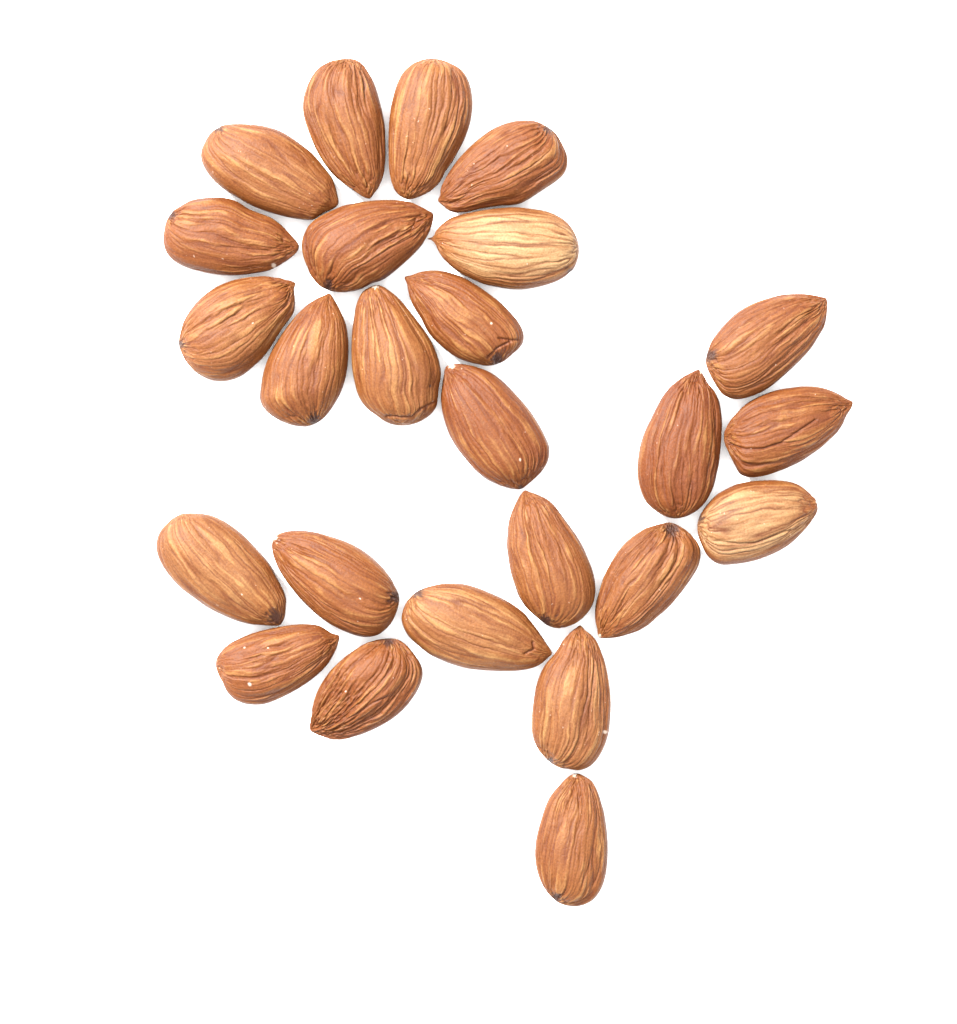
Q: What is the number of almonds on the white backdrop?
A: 25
